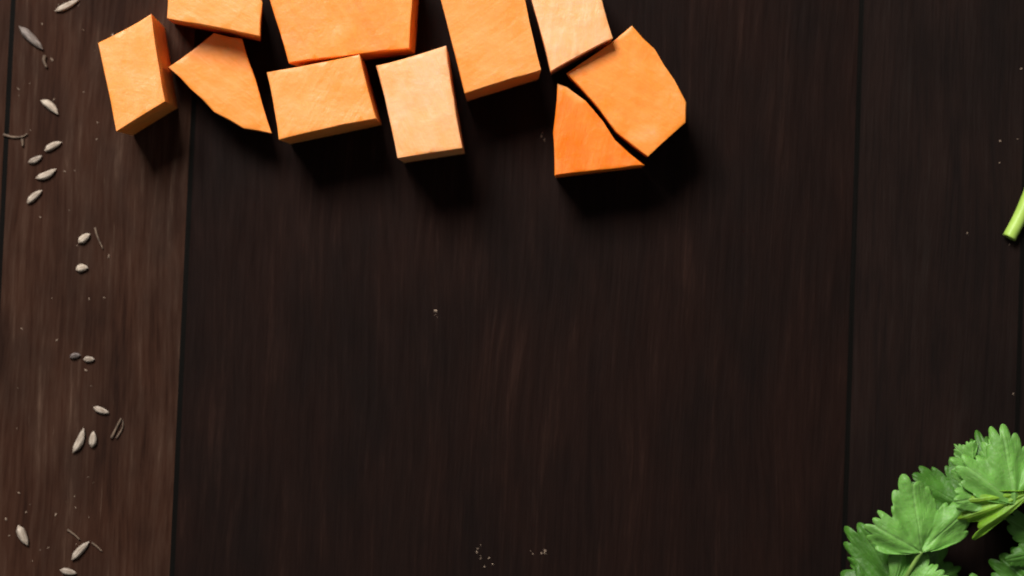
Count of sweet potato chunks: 10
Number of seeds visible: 17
